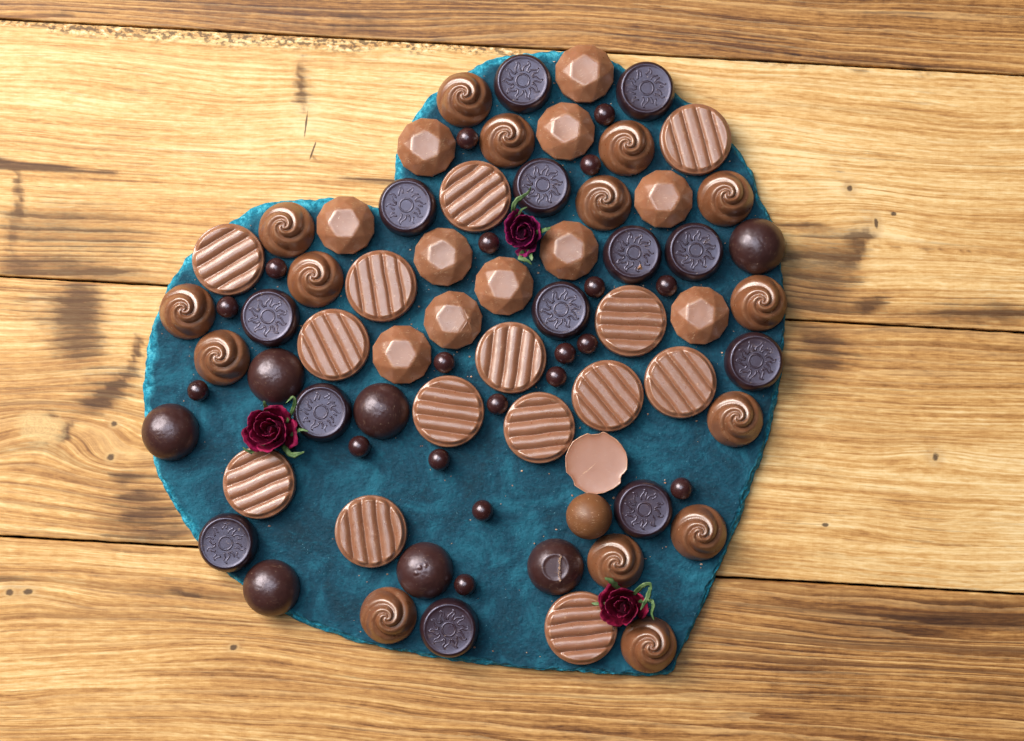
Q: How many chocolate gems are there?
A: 11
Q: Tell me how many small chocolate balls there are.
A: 19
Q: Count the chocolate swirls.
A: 15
